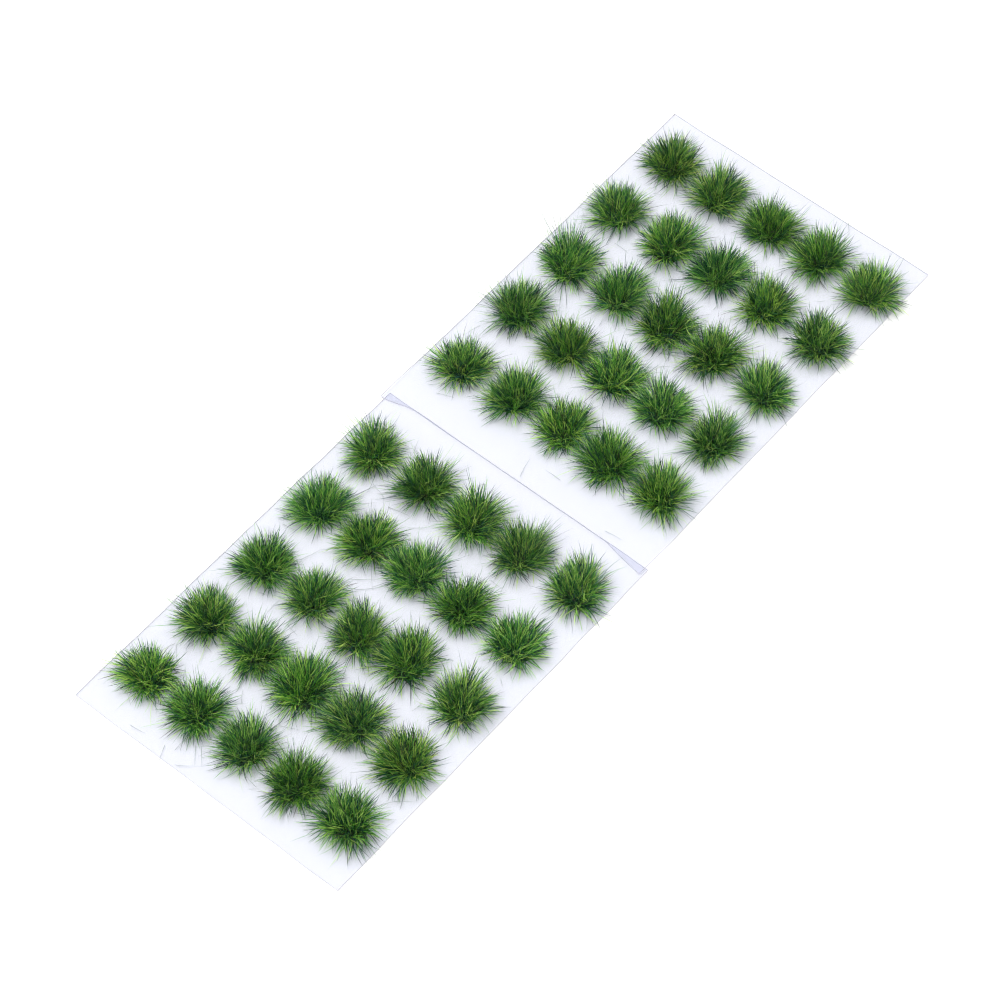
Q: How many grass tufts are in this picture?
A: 50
